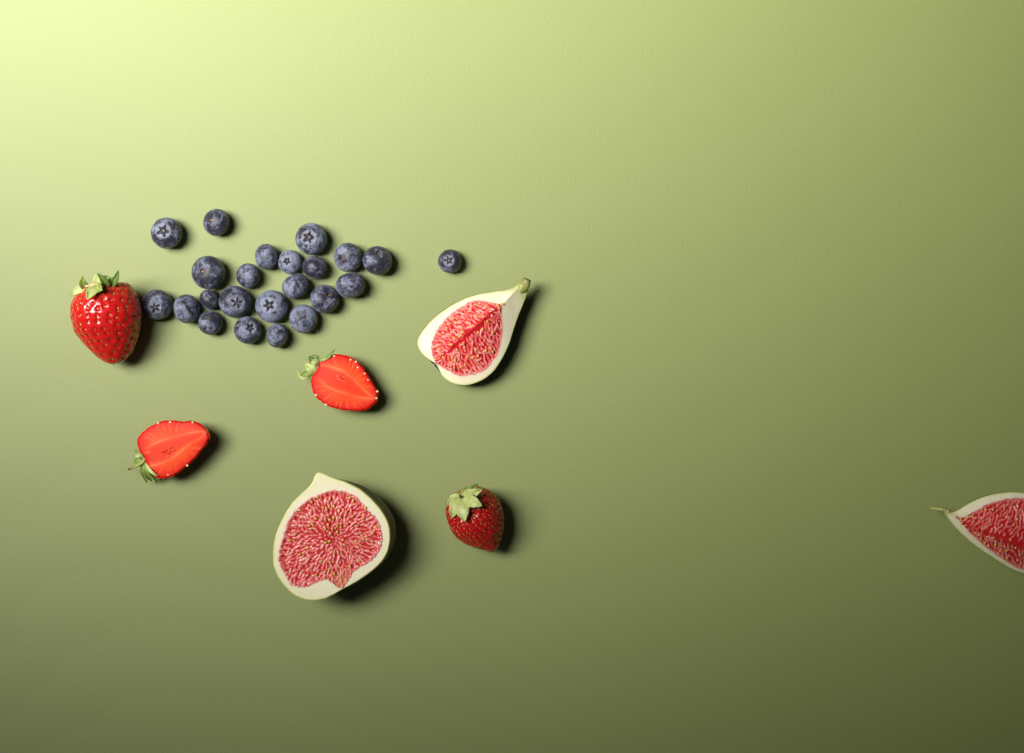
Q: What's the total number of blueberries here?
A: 23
